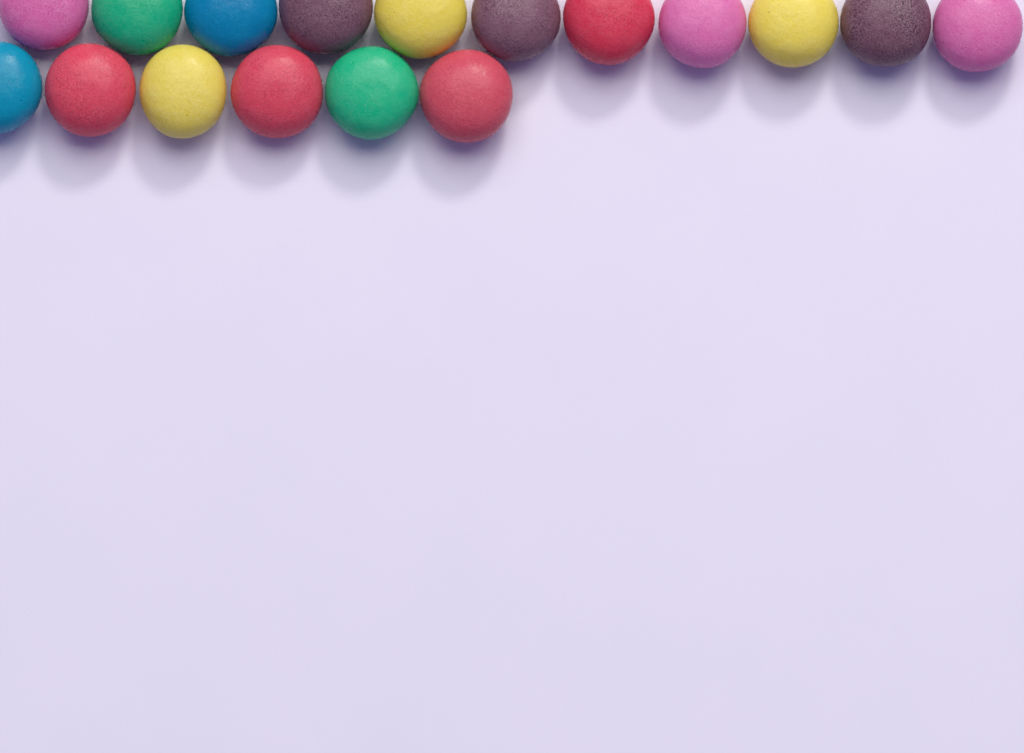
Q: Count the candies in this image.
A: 17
